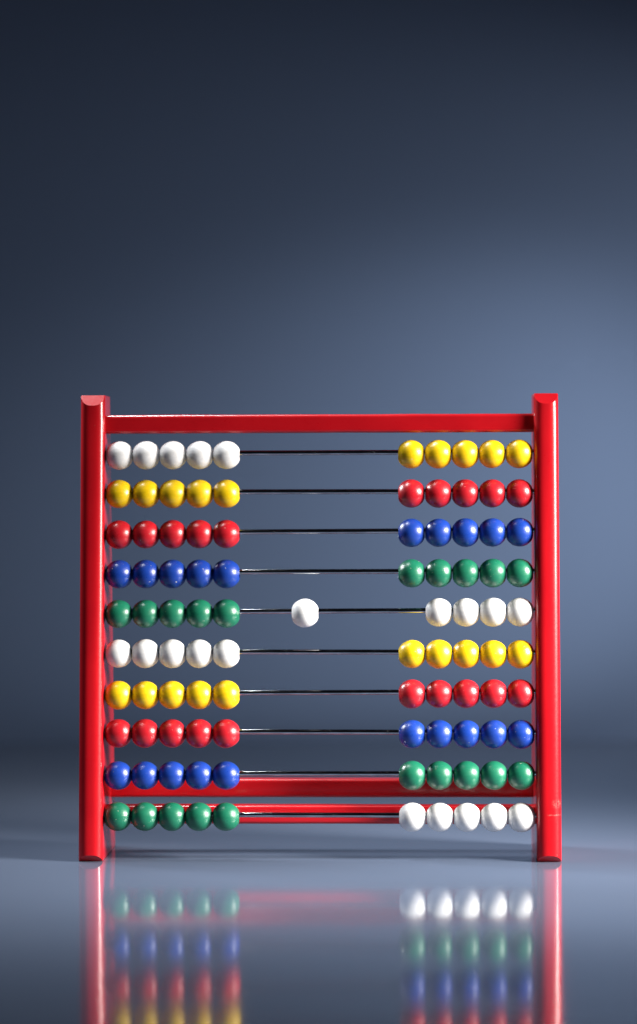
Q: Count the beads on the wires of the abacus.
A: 100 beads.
